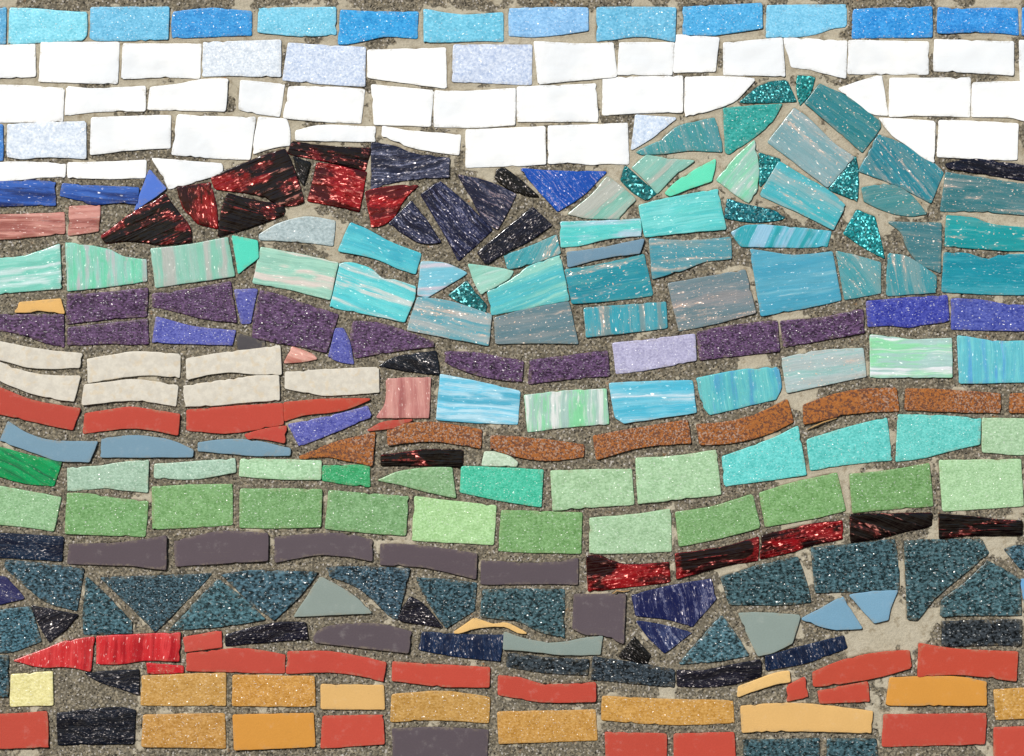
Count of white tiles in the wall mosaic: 37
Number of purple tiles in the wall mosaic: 10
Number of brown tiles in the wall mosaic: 8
